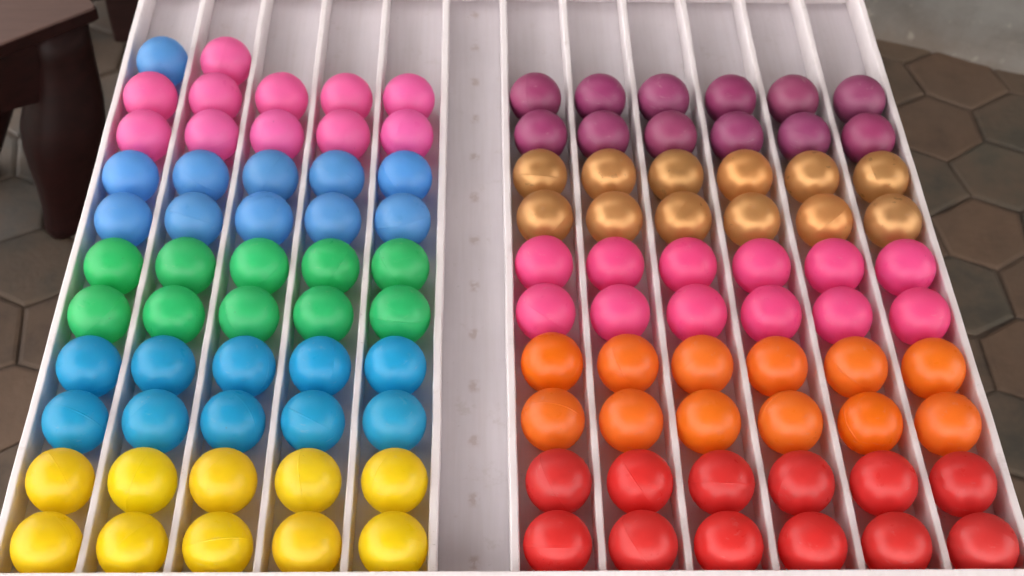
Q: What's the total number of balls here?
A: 112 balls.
